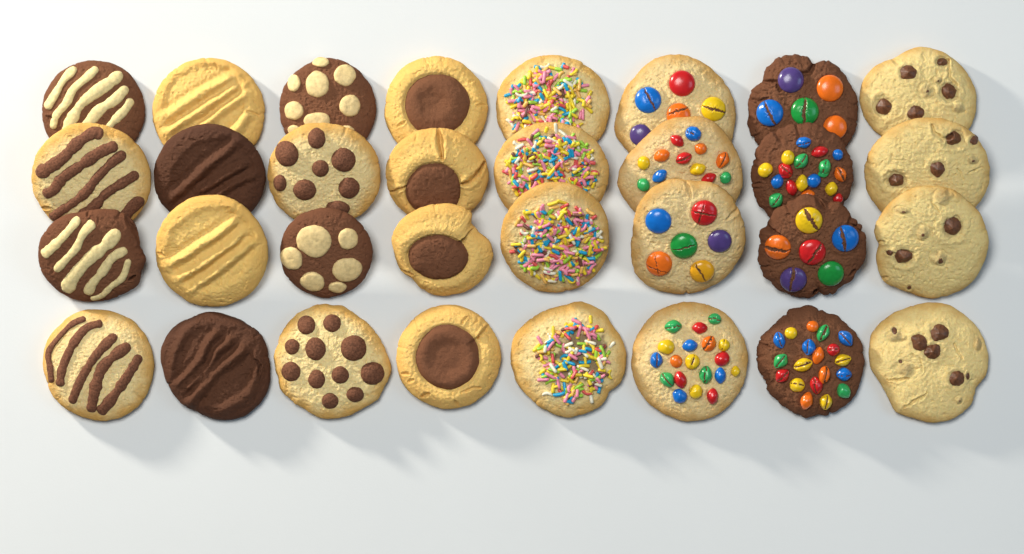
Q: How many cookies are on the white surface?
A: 32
